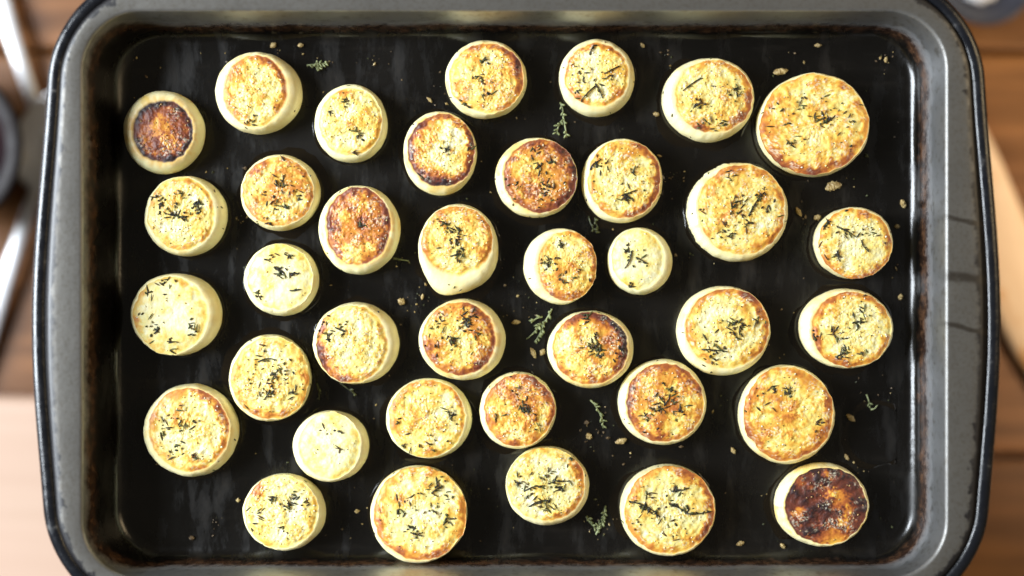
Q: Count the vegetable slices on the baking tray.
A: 37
